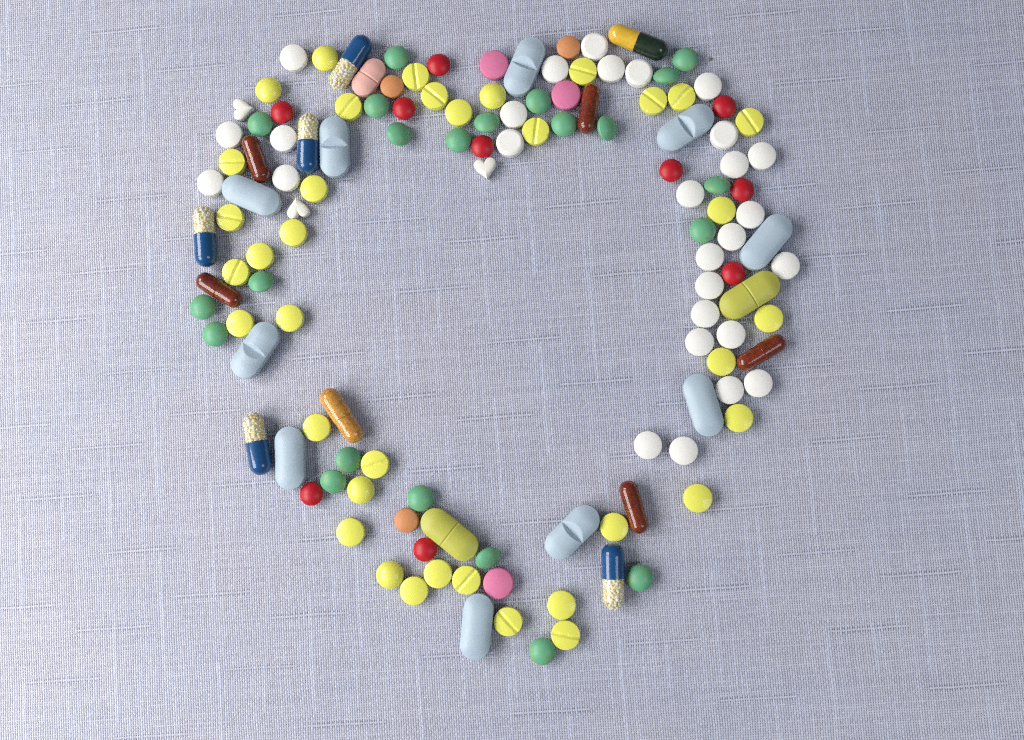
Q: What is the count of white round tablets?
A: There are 28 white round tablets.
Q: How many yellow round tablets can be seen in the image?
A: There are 37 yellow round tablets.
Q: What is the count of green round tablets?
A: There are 22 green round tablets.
